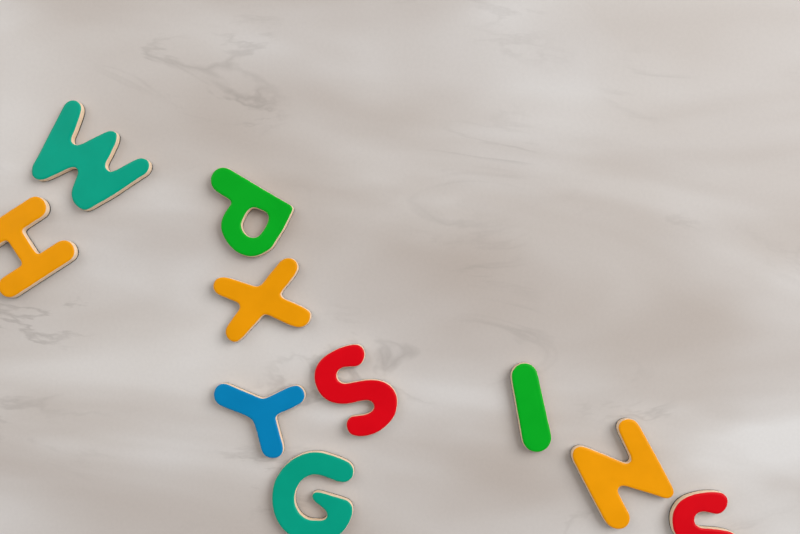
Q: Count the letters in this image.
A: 10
